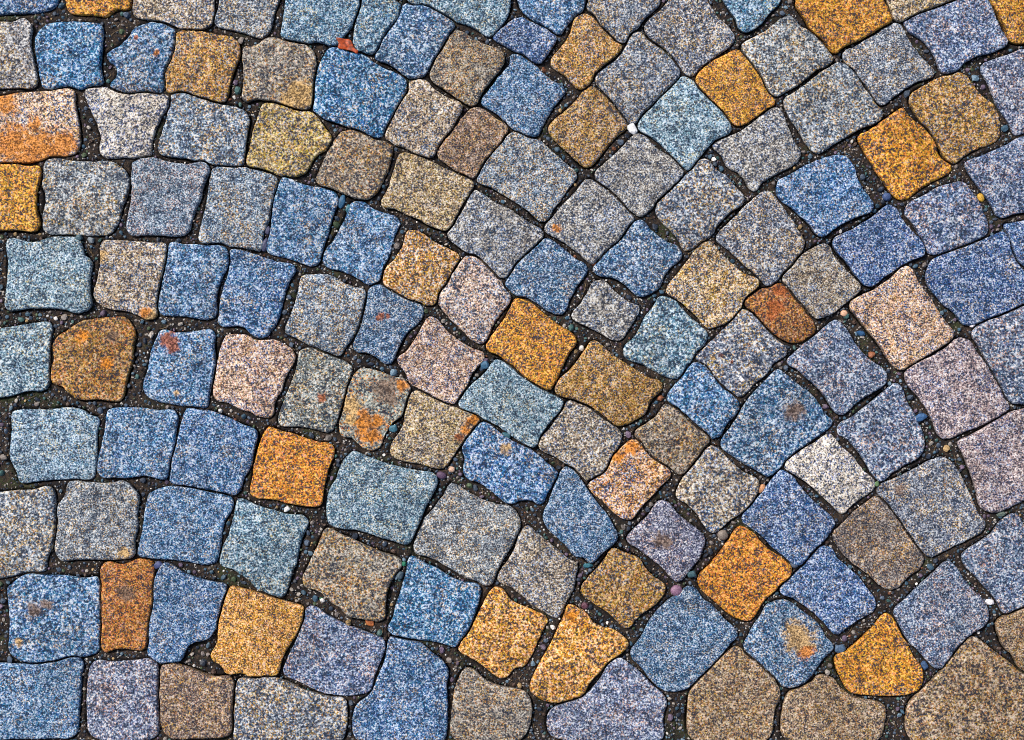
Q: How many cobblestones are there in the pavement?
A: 148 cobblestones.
